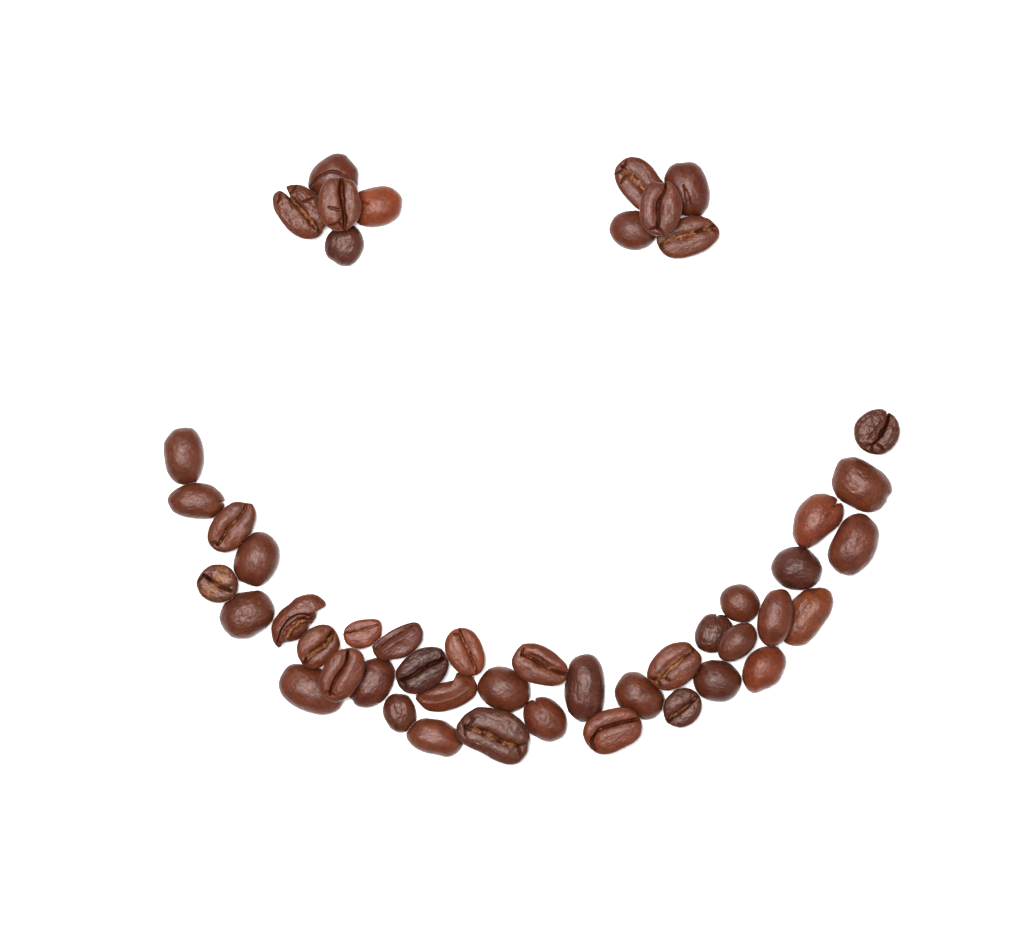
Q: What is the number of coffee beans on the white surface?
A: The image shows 49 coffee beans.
